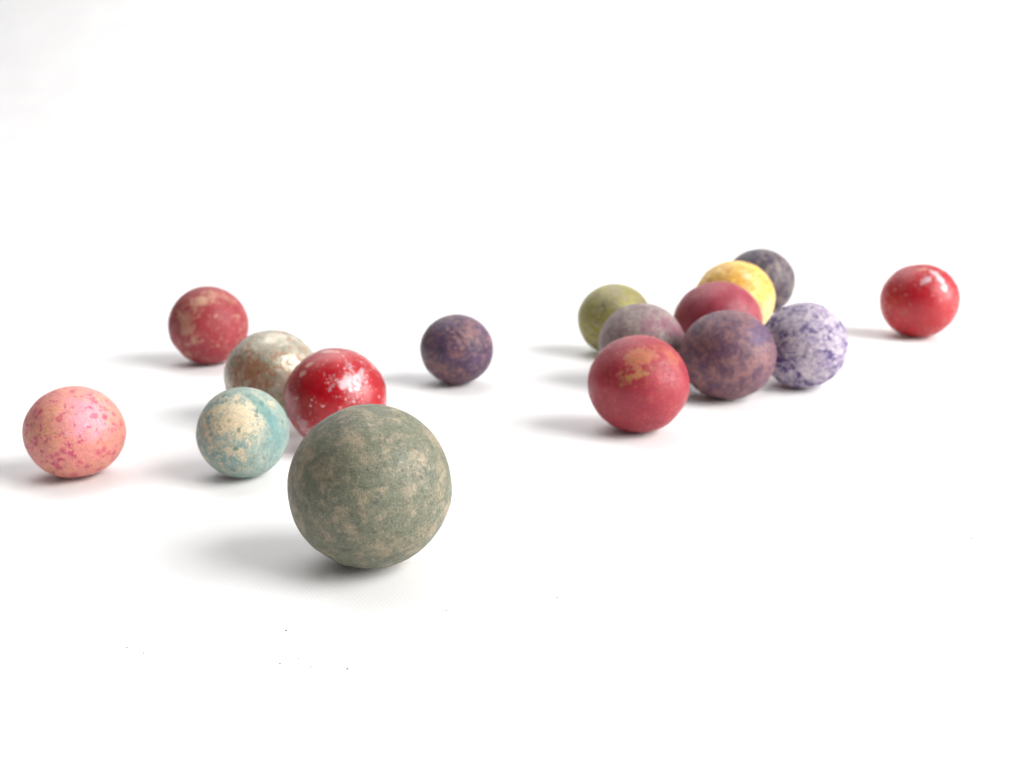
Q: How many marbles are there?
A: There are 16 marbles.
